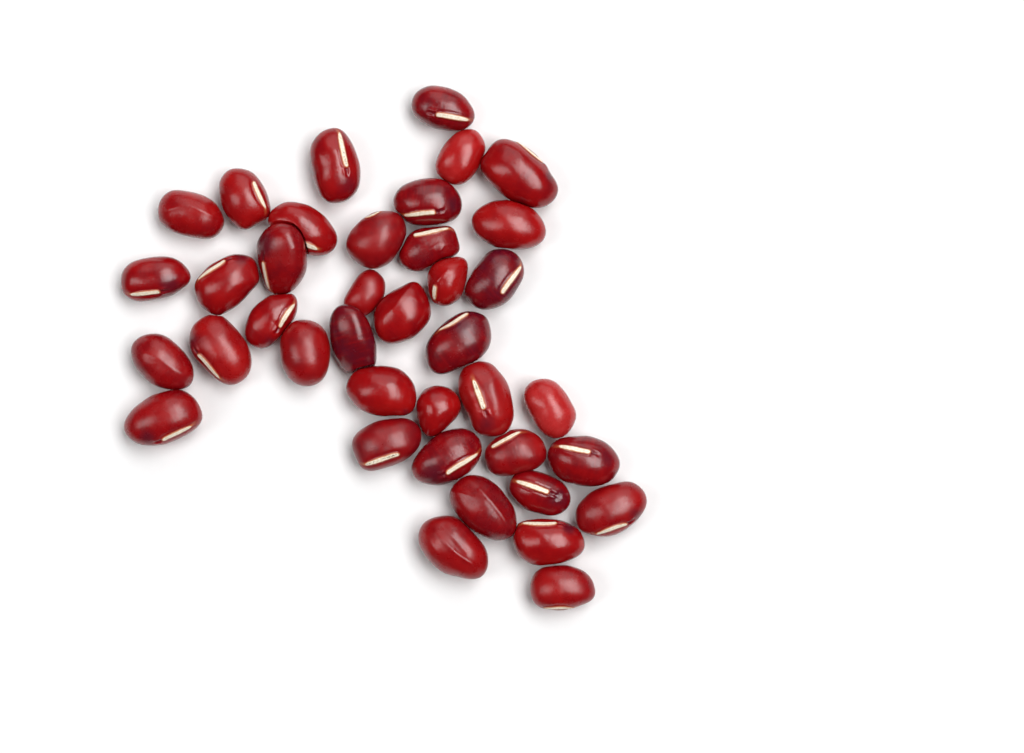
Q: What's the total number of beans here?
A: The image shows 39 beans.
